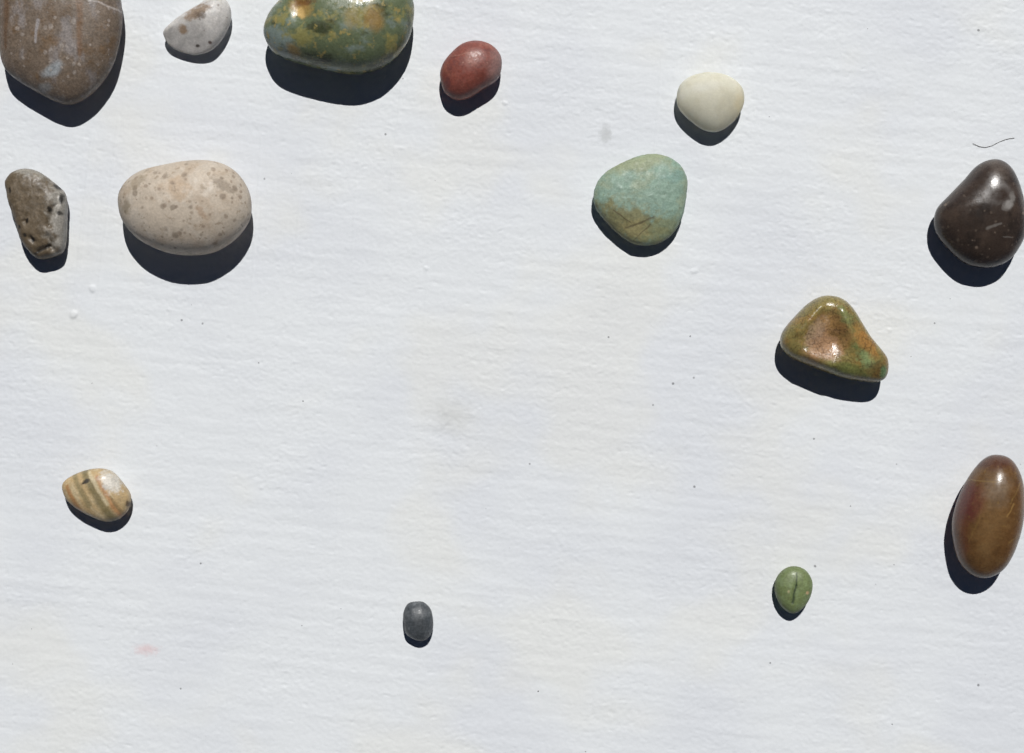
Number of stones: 14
